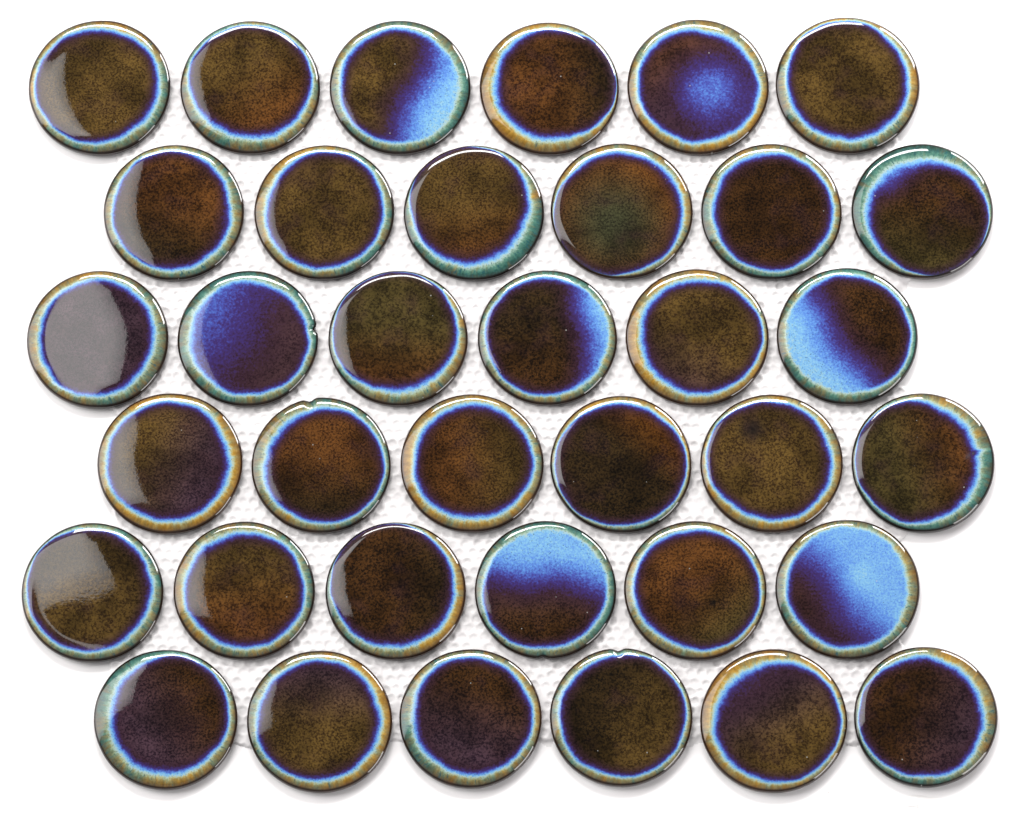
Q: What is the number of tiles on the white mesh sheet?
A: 36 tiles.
